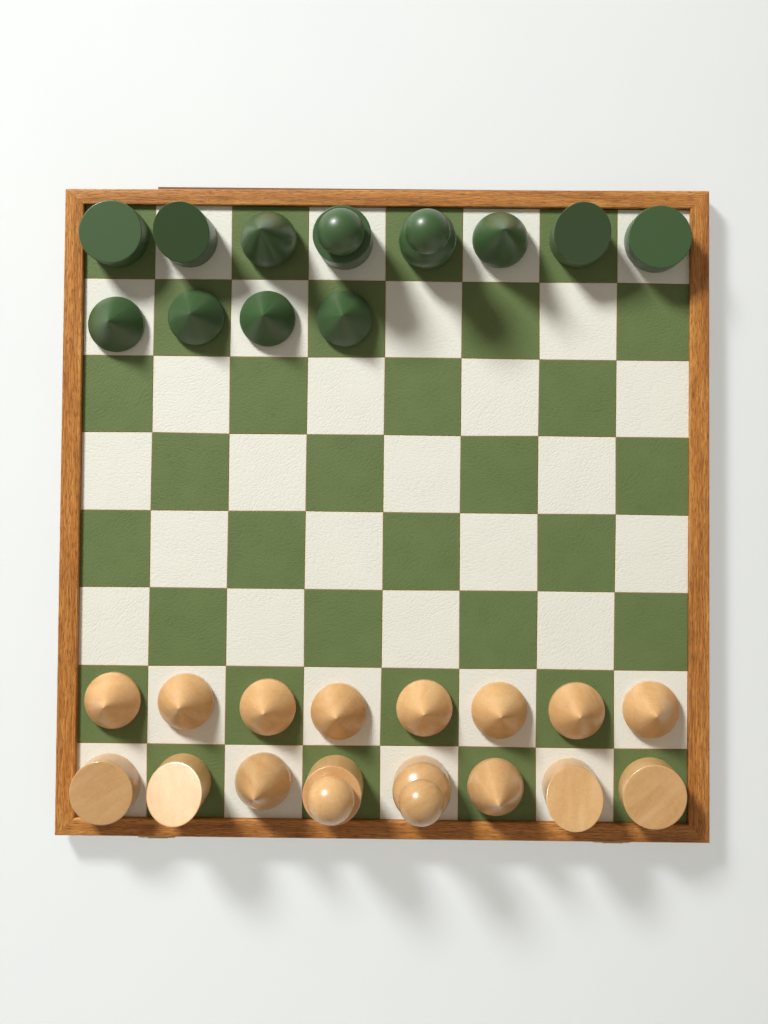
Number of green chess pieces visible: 12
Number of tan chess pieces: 16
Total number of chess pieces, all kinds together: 28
